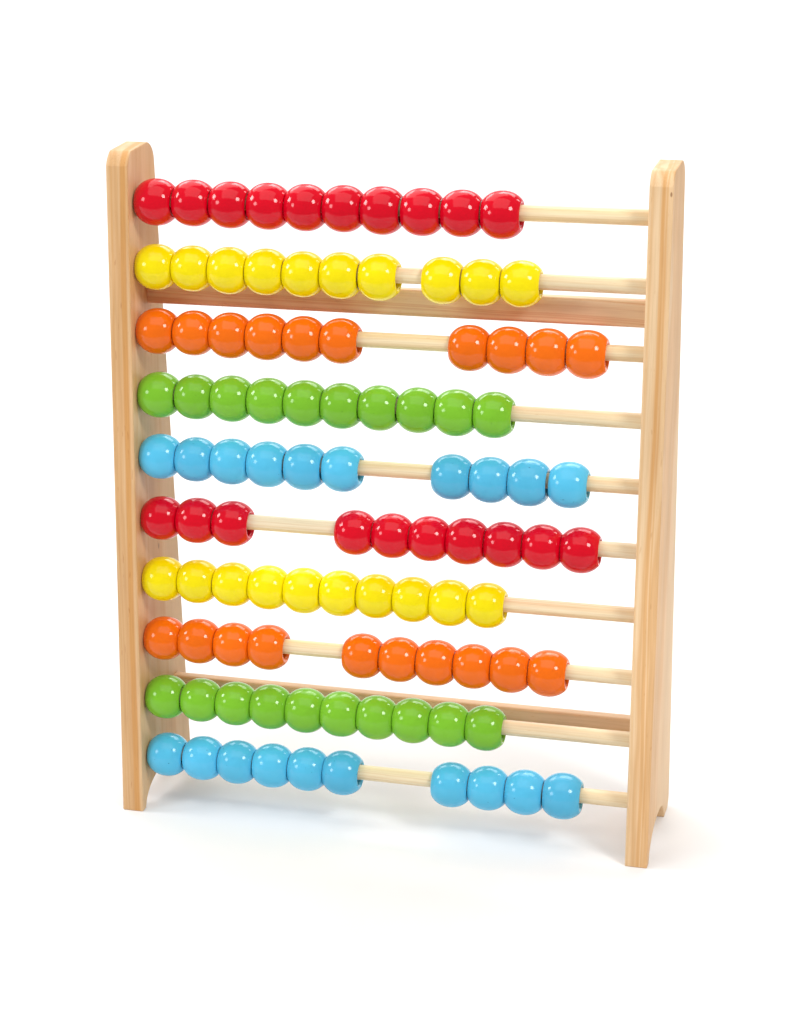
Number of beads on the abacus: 100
